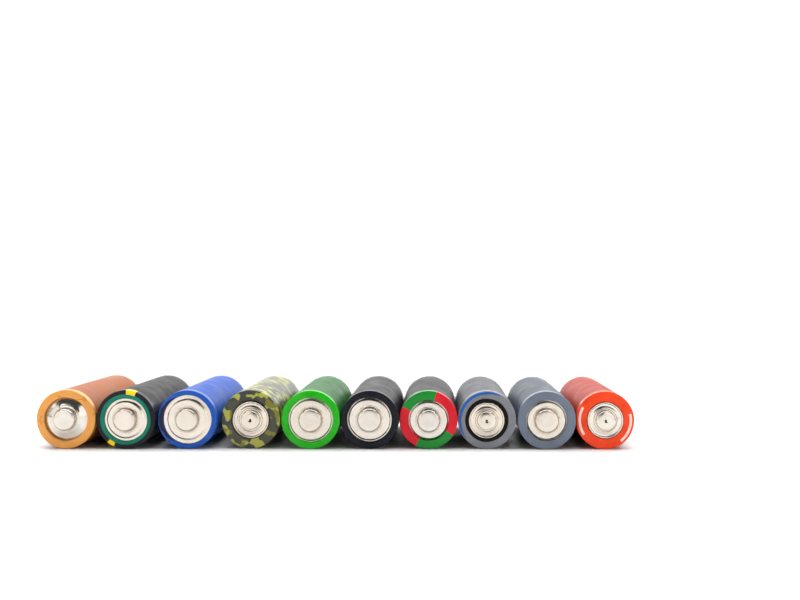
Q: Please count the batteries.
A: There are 10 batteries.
